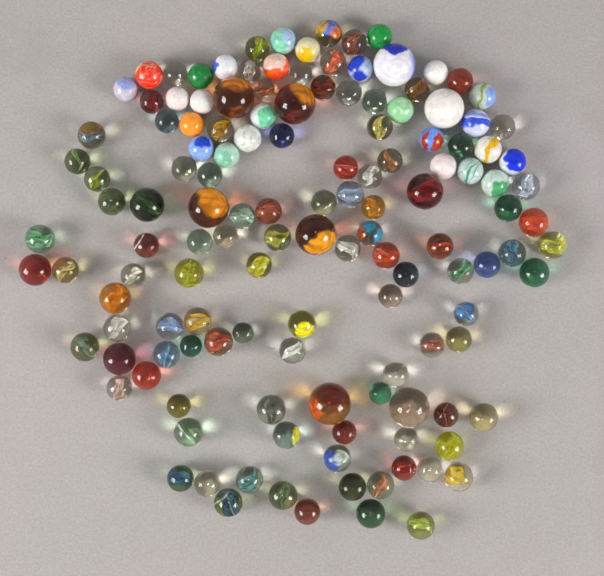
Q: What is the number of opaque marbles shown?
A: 28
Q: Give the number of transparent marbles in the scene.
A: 108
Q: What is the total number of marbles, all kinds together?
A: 136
